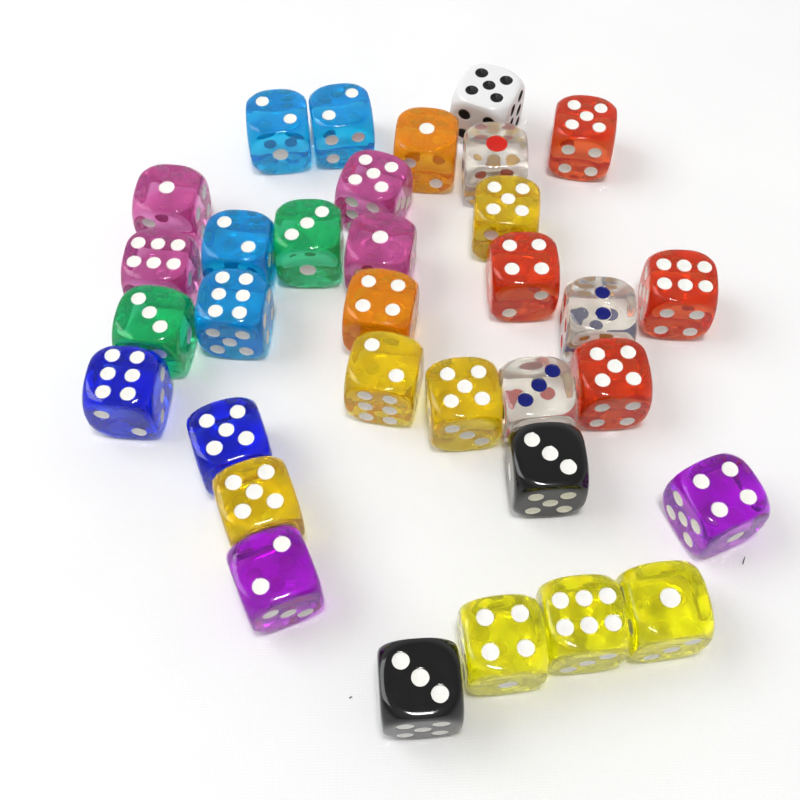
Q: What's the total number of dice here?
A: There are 33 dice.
